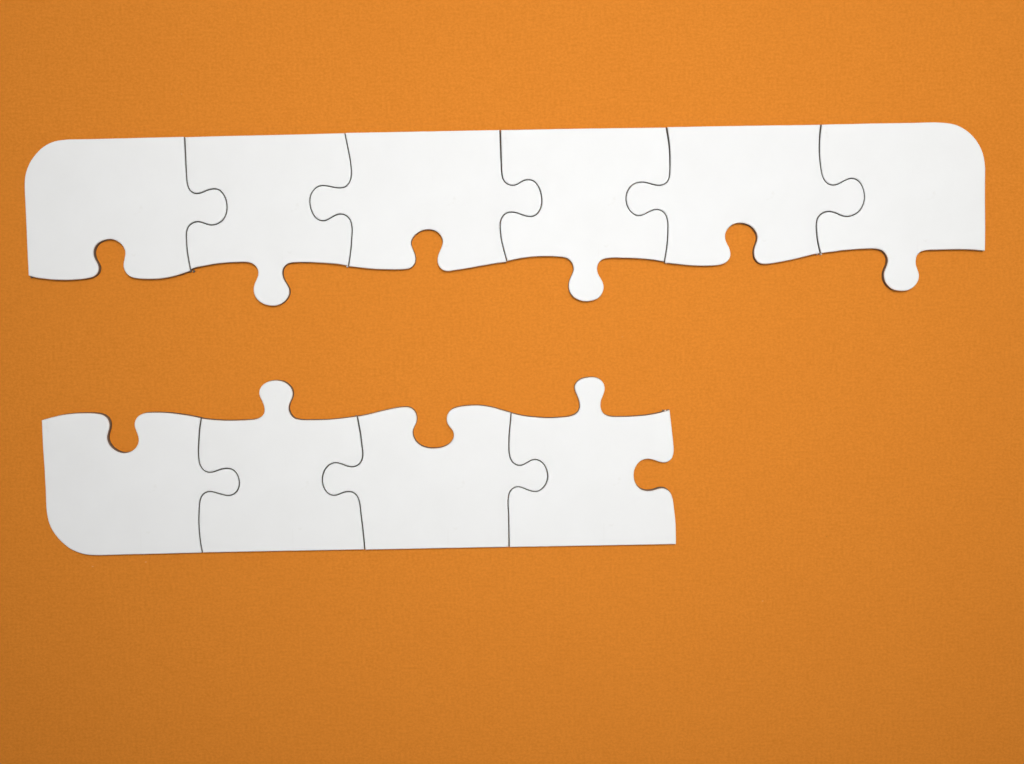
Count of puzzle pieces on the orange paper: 10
